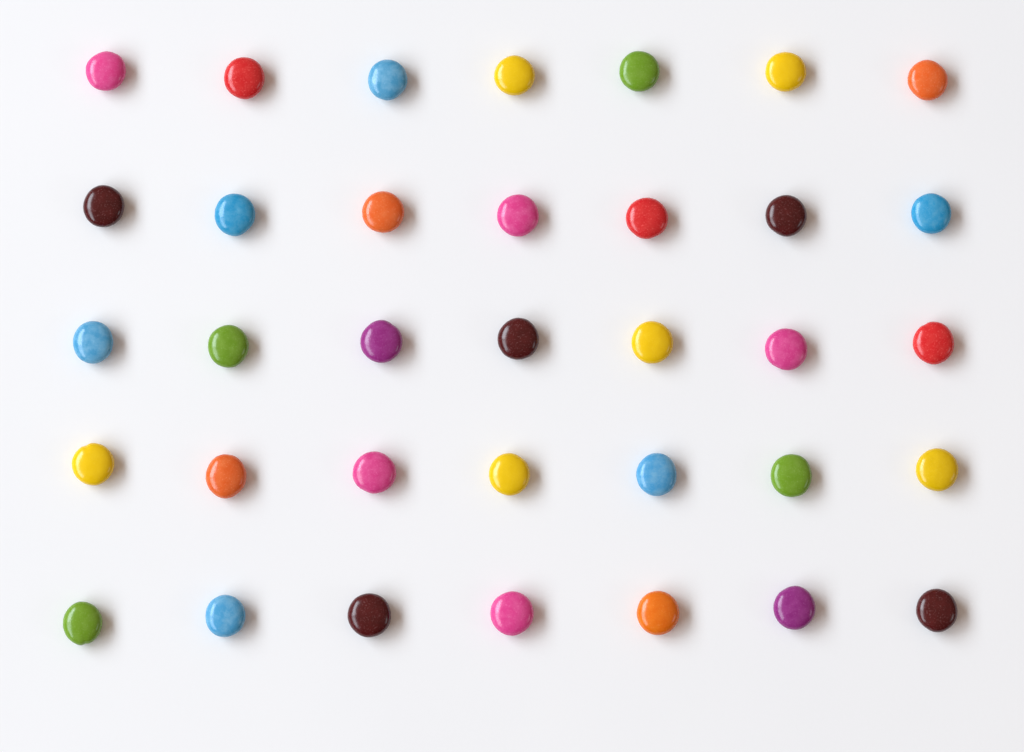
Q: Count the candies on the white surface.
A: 35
